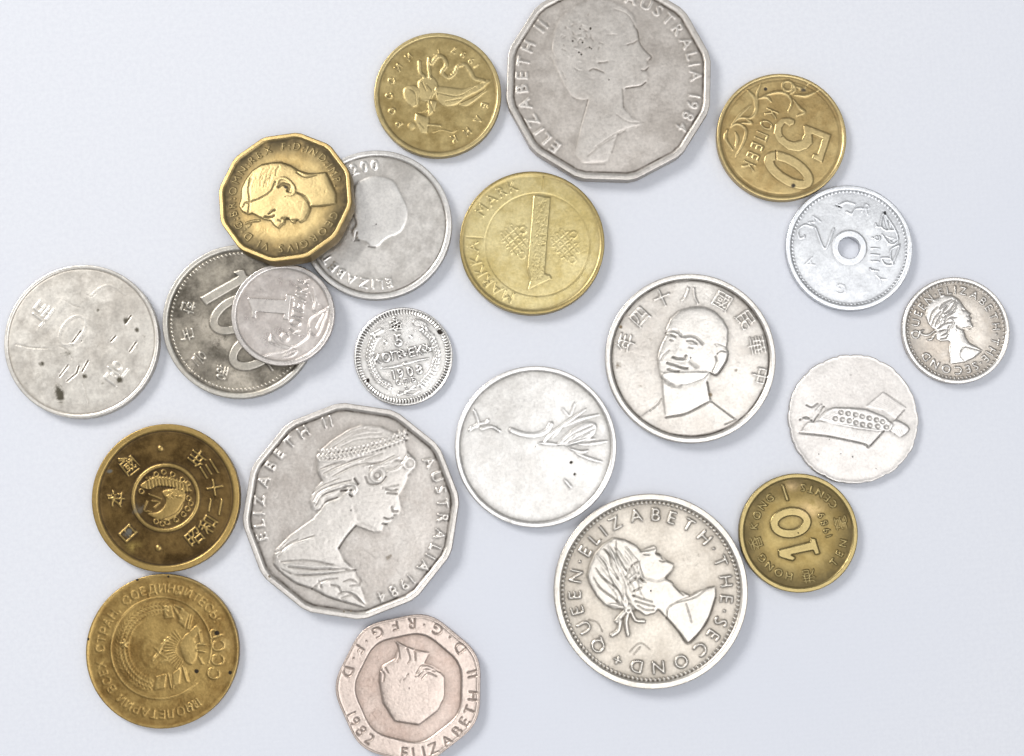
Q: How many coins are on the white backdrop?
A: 21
